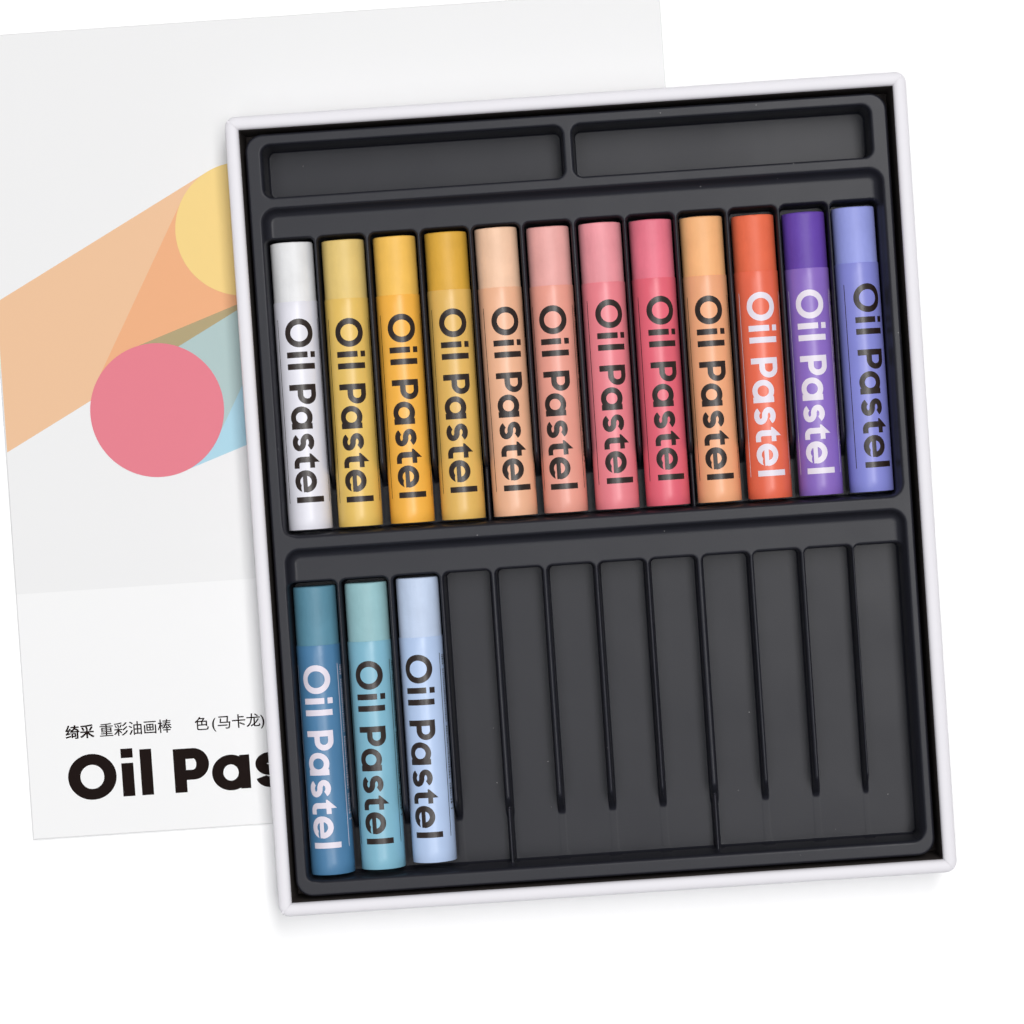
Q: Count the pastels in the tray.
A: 15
